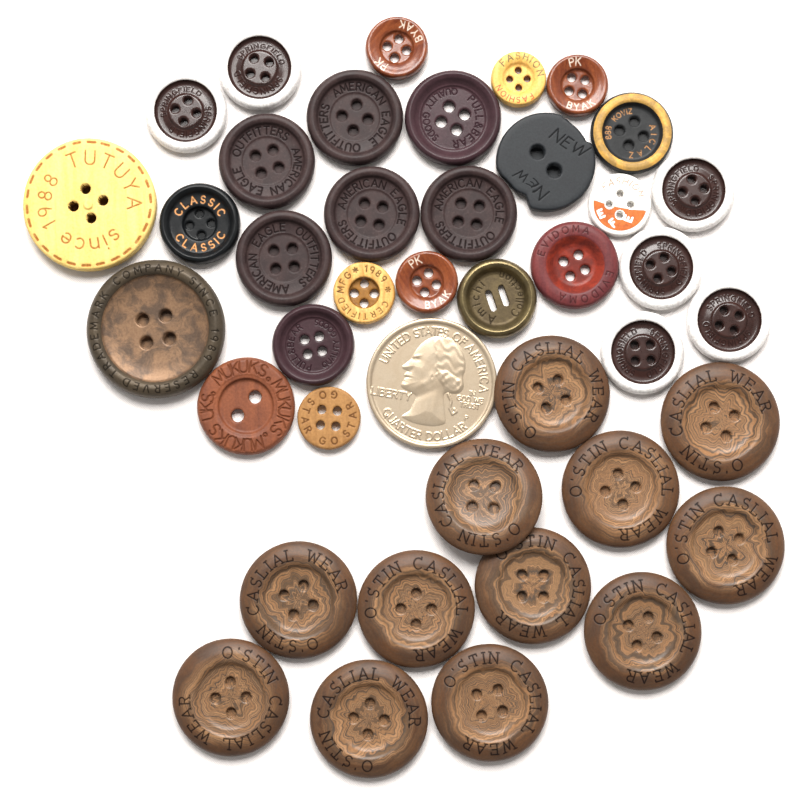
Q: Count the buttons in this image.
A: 40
